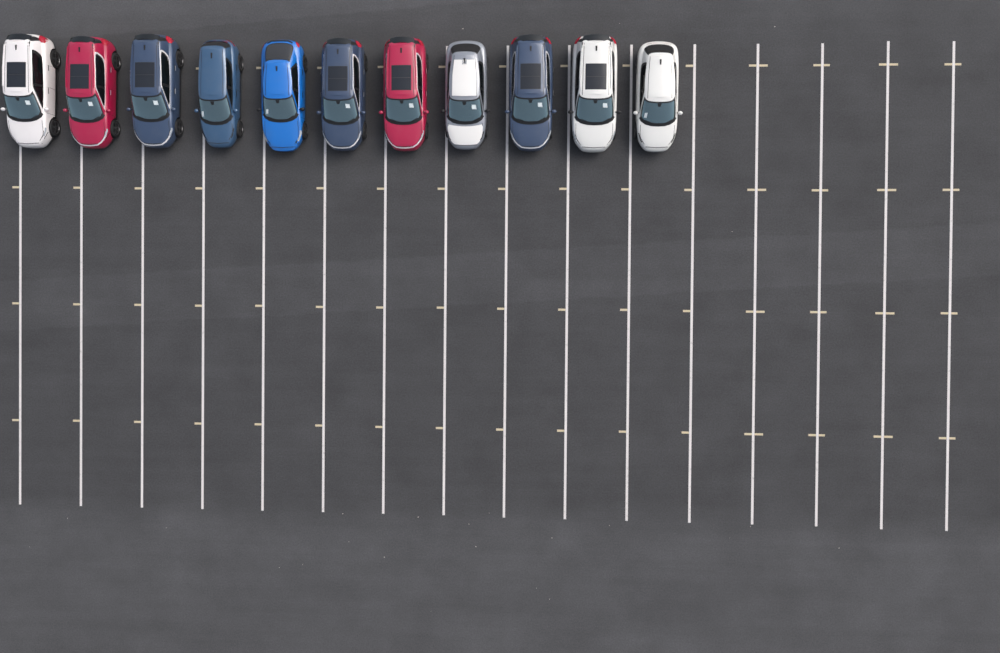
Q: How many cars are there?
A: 11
